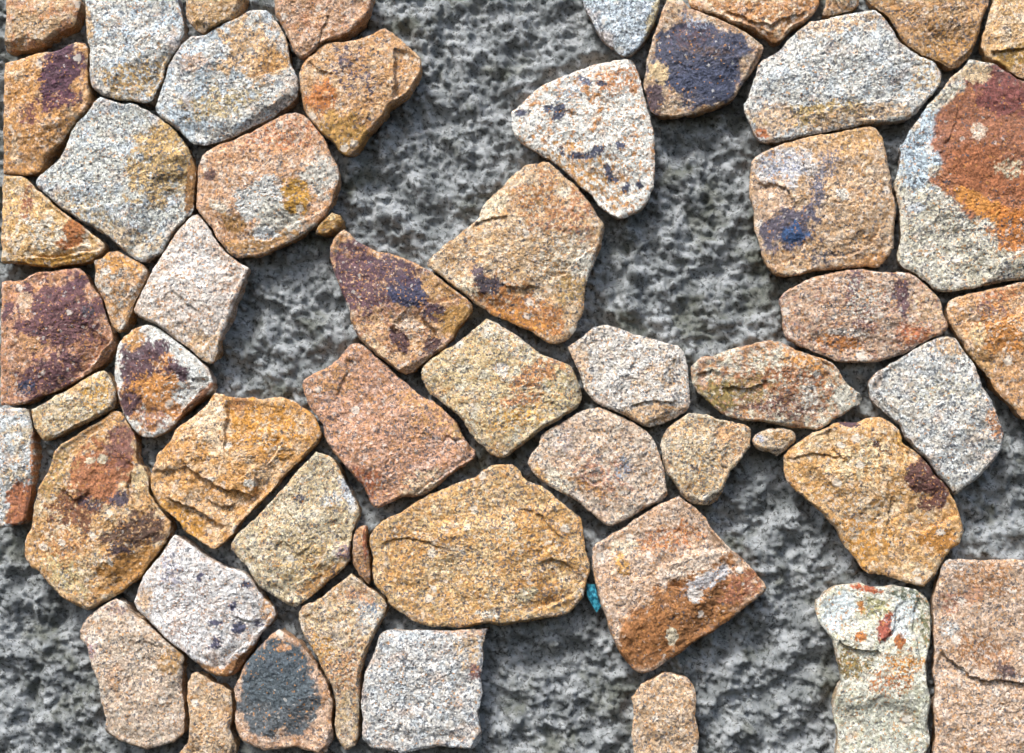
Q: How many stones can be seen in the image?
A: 55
